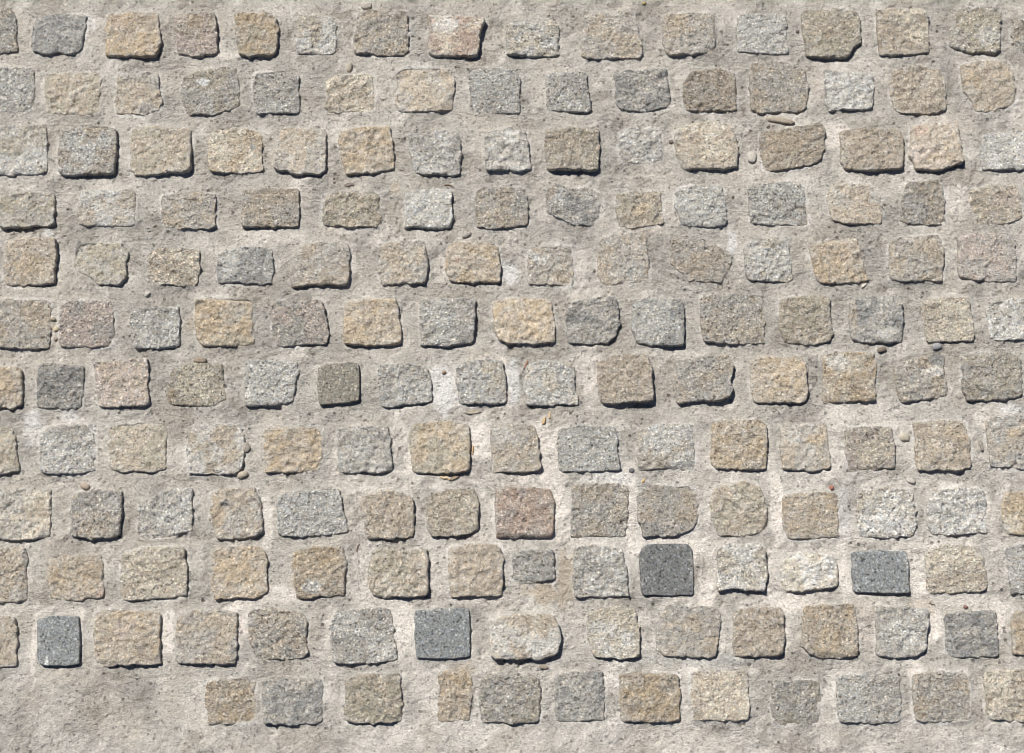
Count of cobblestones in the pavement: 176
